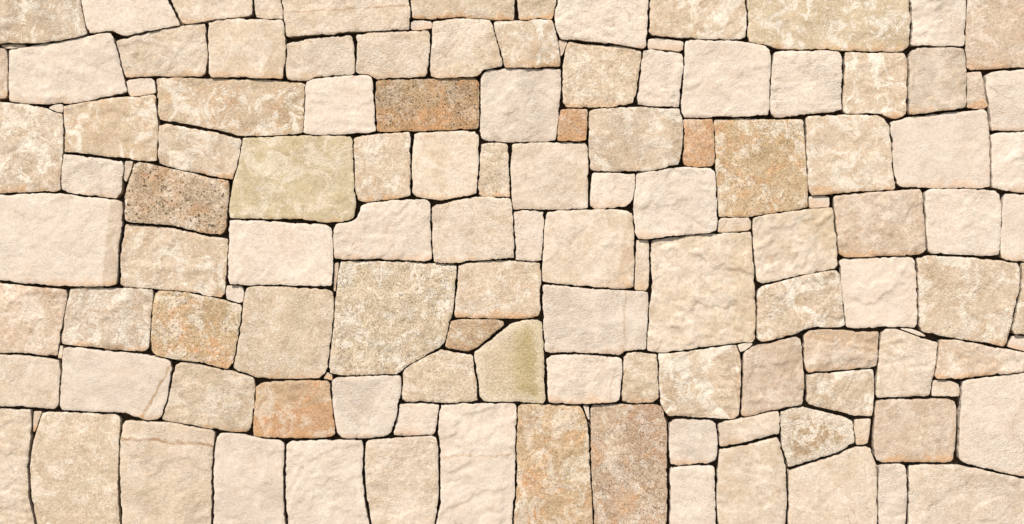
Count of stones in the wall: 131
